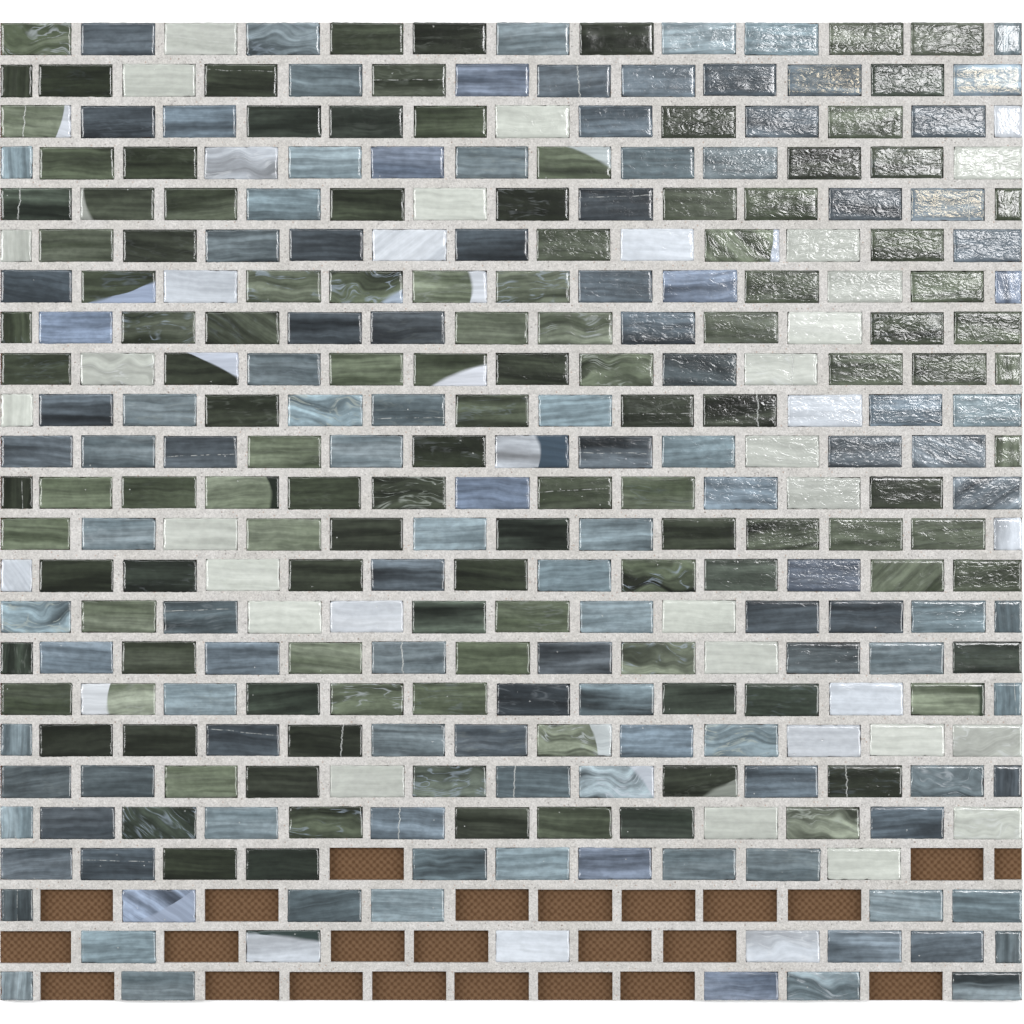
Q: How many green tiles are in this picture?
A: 125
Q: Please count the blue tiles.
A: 123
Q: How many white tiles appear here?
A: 40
